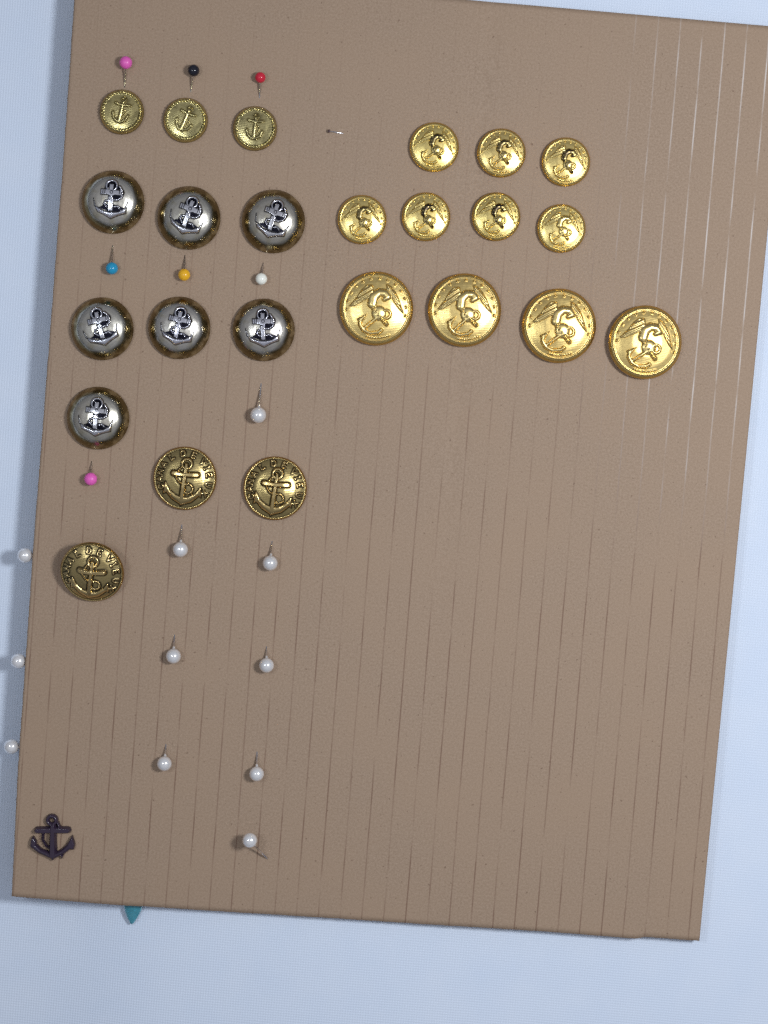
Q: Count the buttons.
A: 24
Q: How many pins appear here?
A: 19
